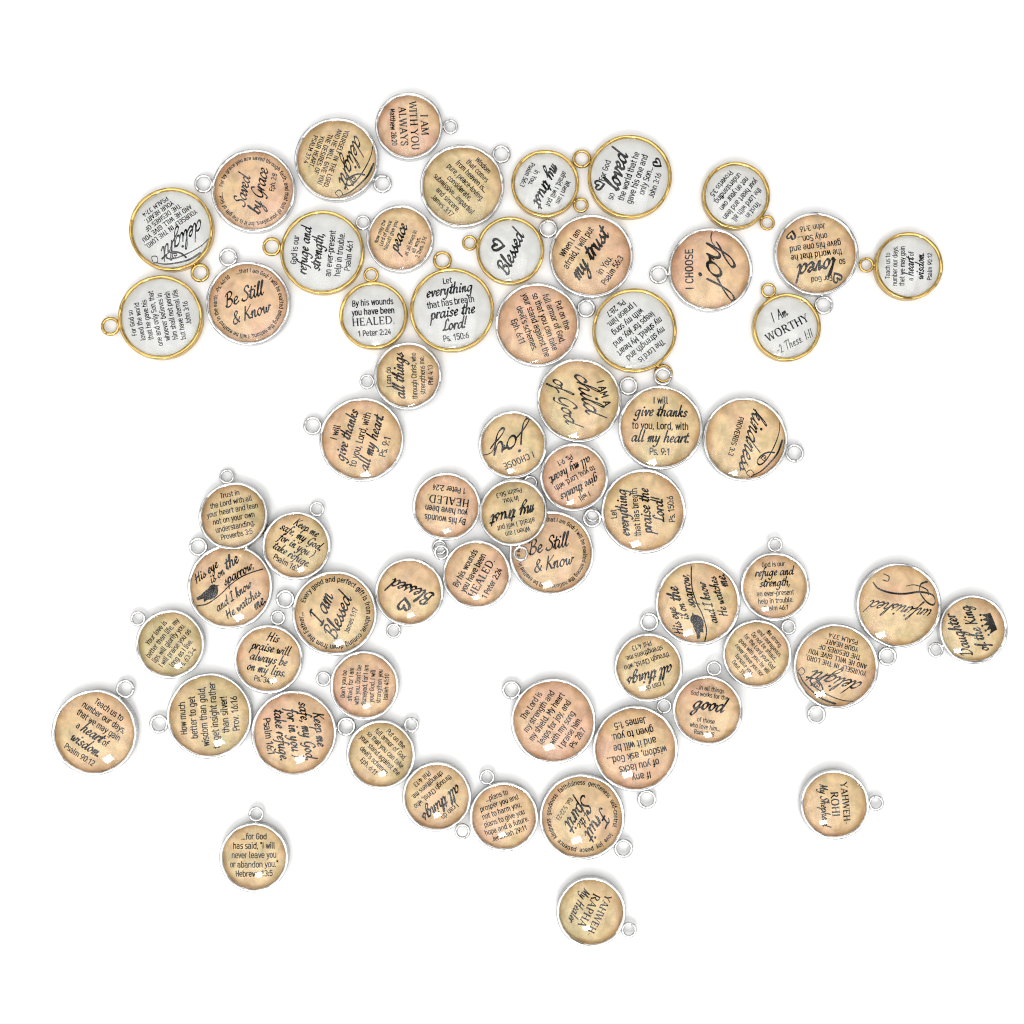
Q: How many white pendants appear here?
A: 12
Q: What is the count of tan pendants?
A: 50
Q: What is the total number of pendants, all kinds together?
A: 62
